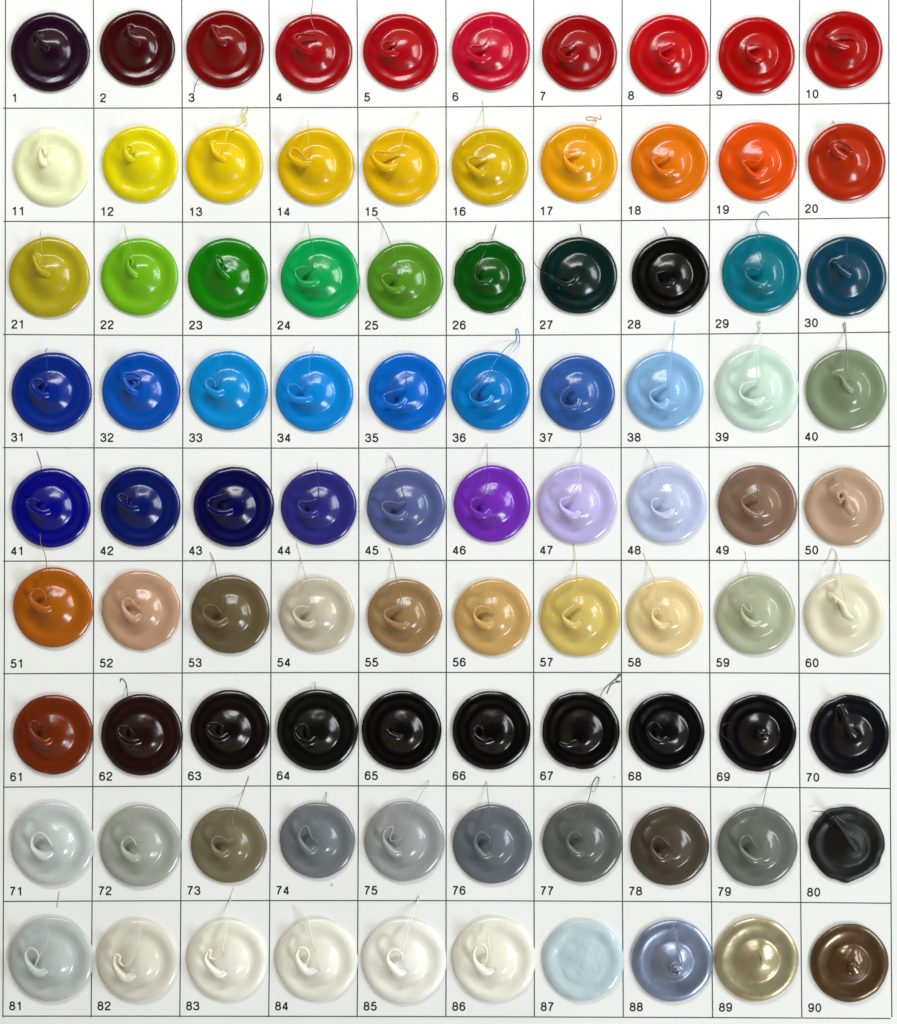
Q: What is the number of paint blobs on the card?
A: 90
